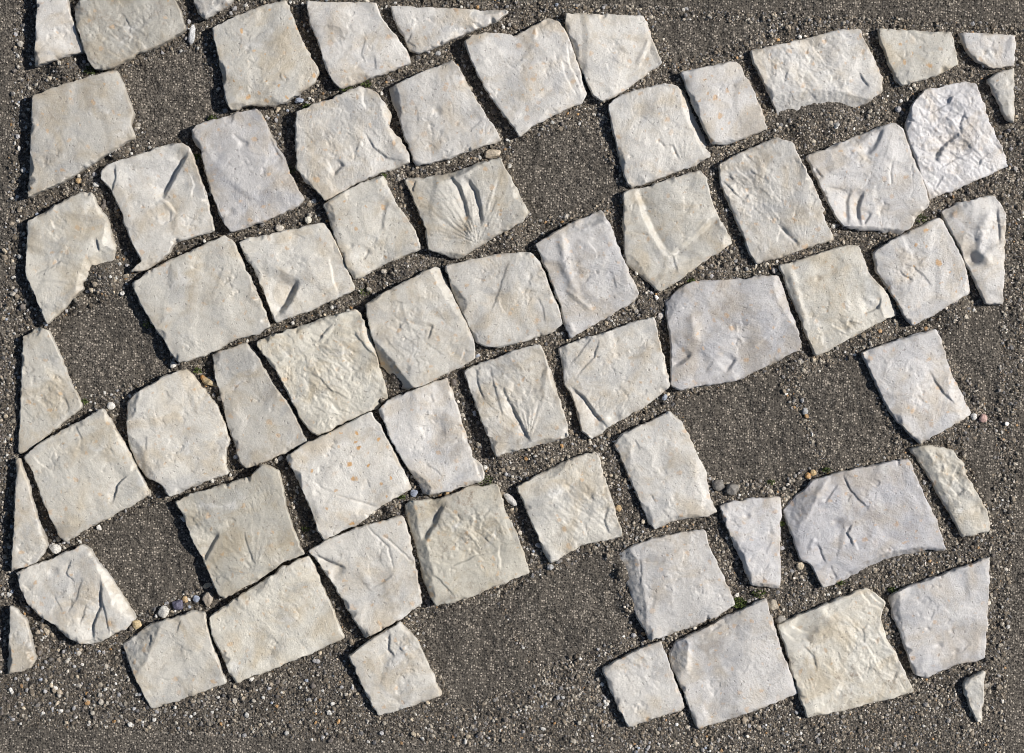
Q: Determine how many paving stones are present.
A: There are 65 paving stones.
